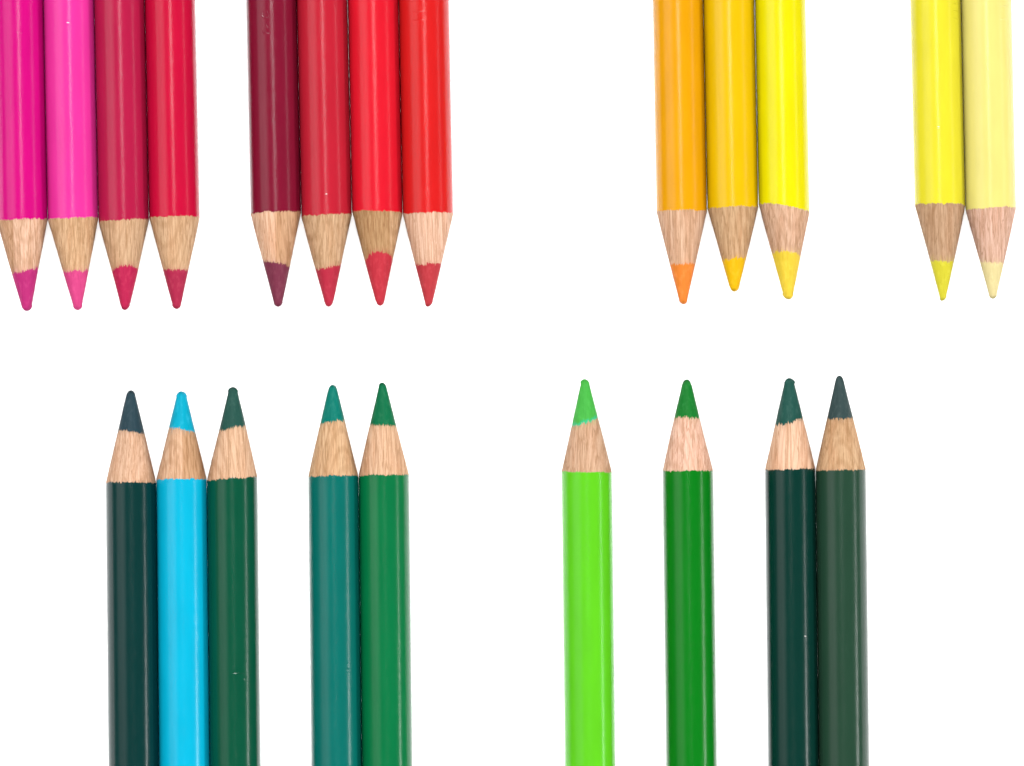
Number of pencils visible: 22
